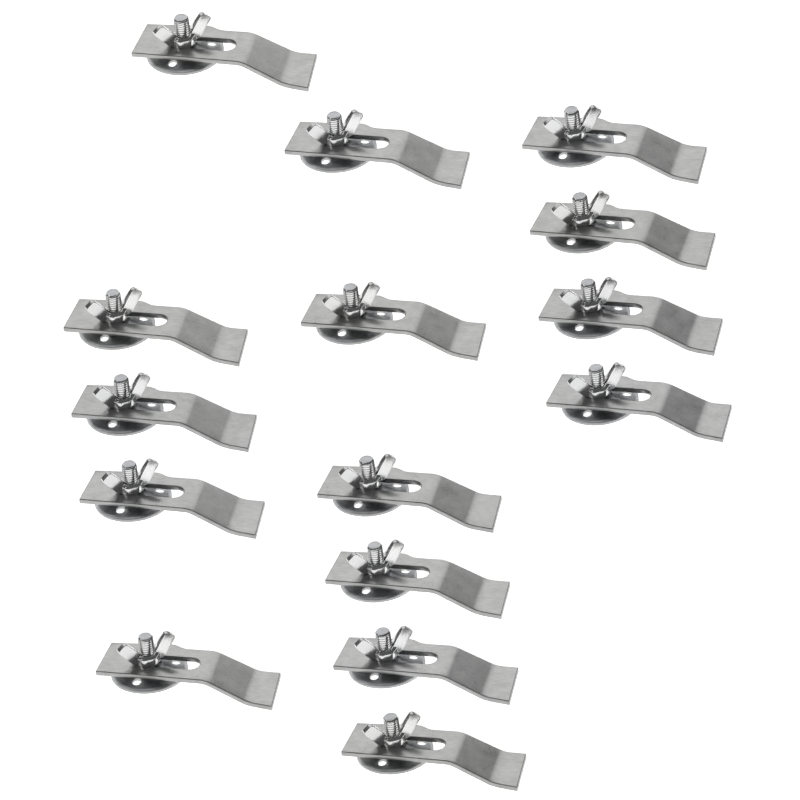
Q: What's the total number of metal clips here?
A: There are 15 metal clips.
